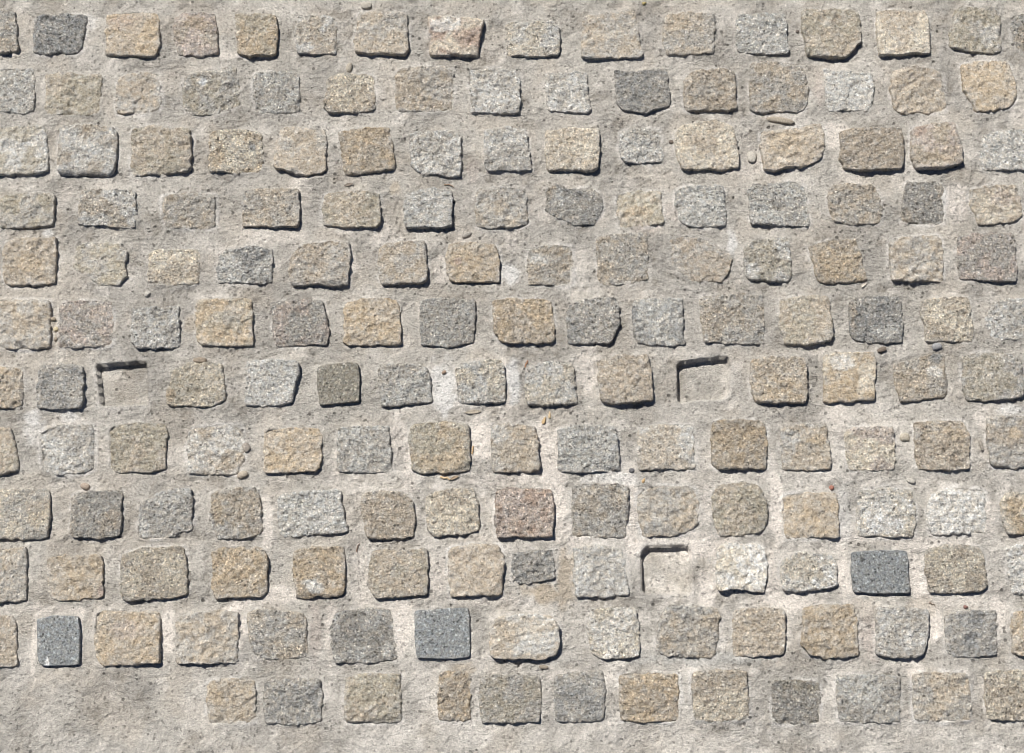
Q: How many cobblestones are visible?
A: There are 173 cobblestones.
